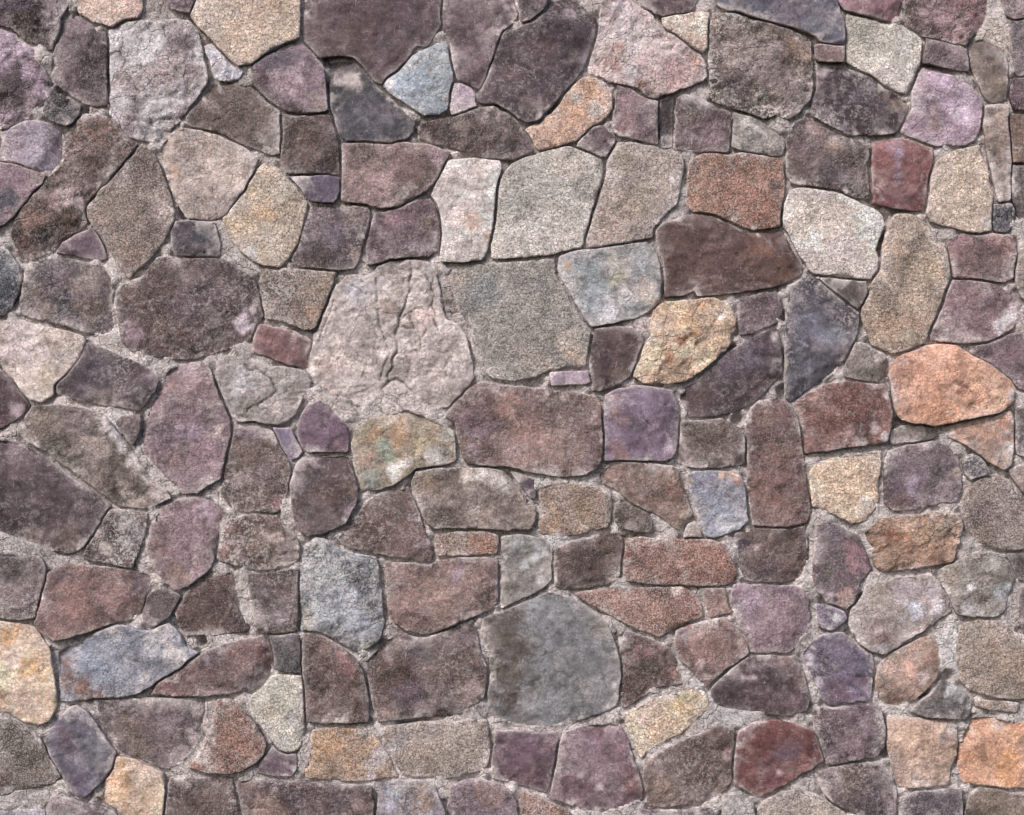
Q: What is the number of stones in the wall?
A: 193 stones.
